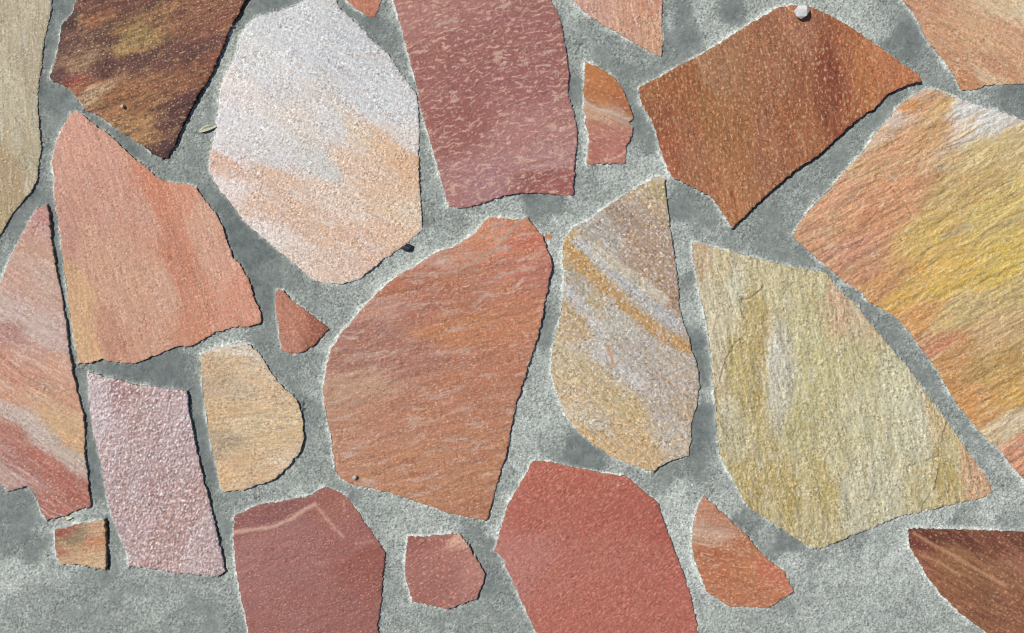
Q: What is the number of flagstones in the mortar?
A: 24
